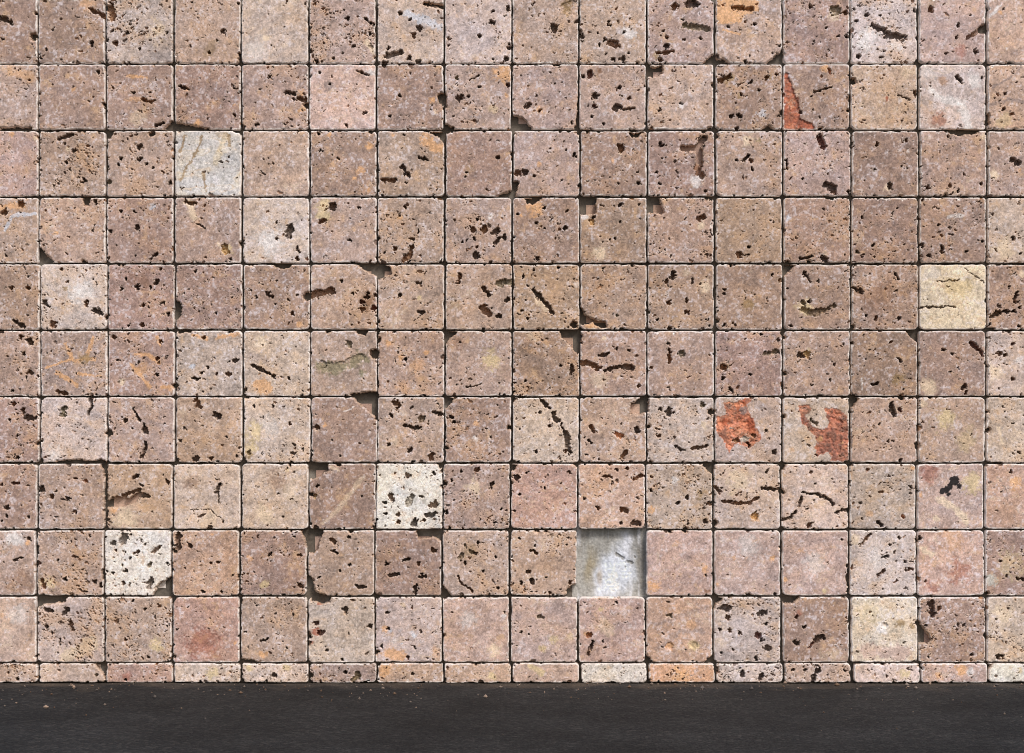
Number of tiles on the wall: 175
